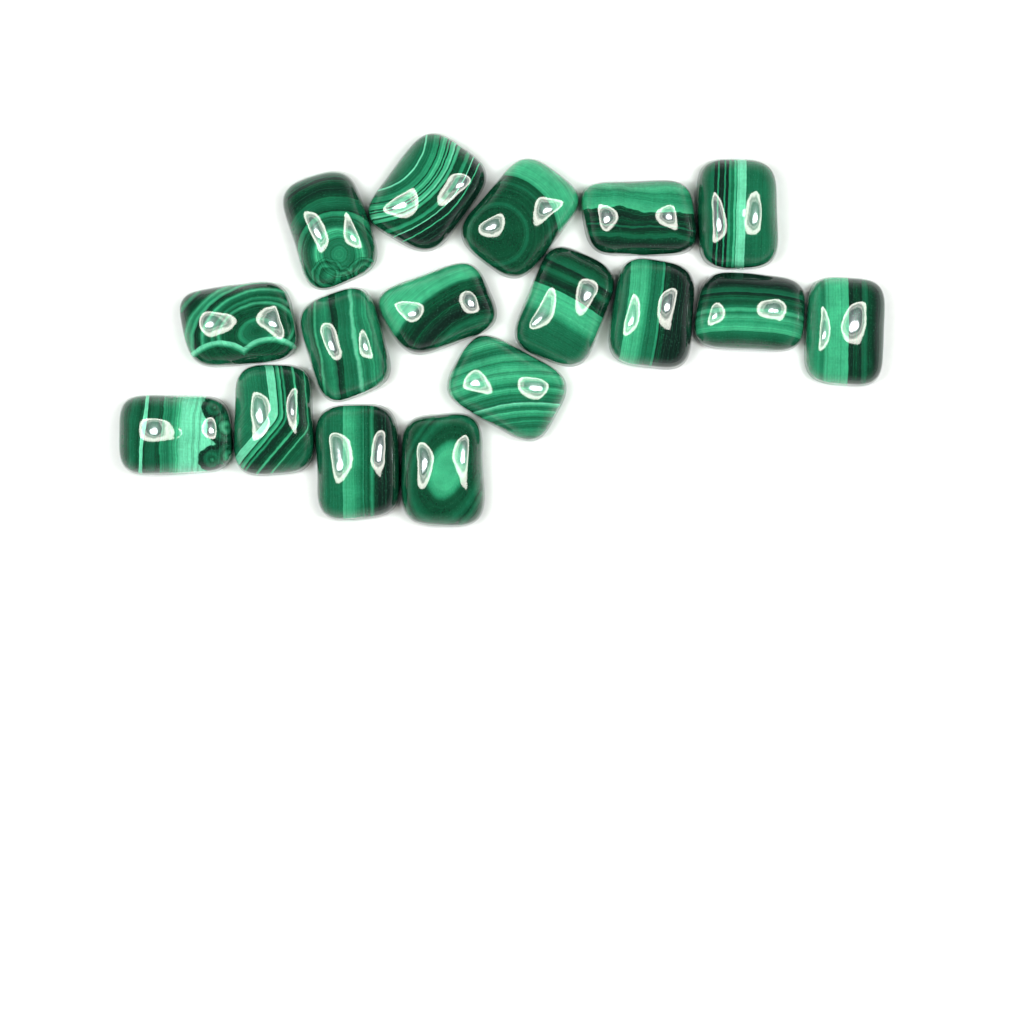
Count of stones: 17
